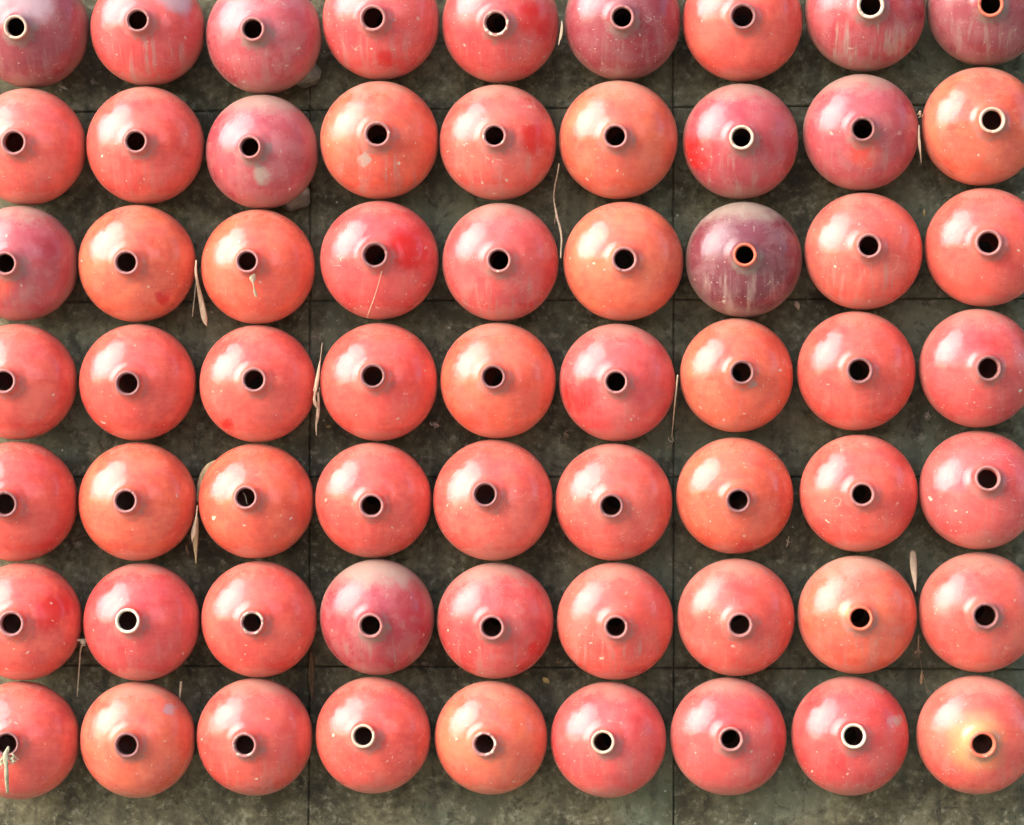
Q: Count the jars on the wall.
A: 63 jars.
